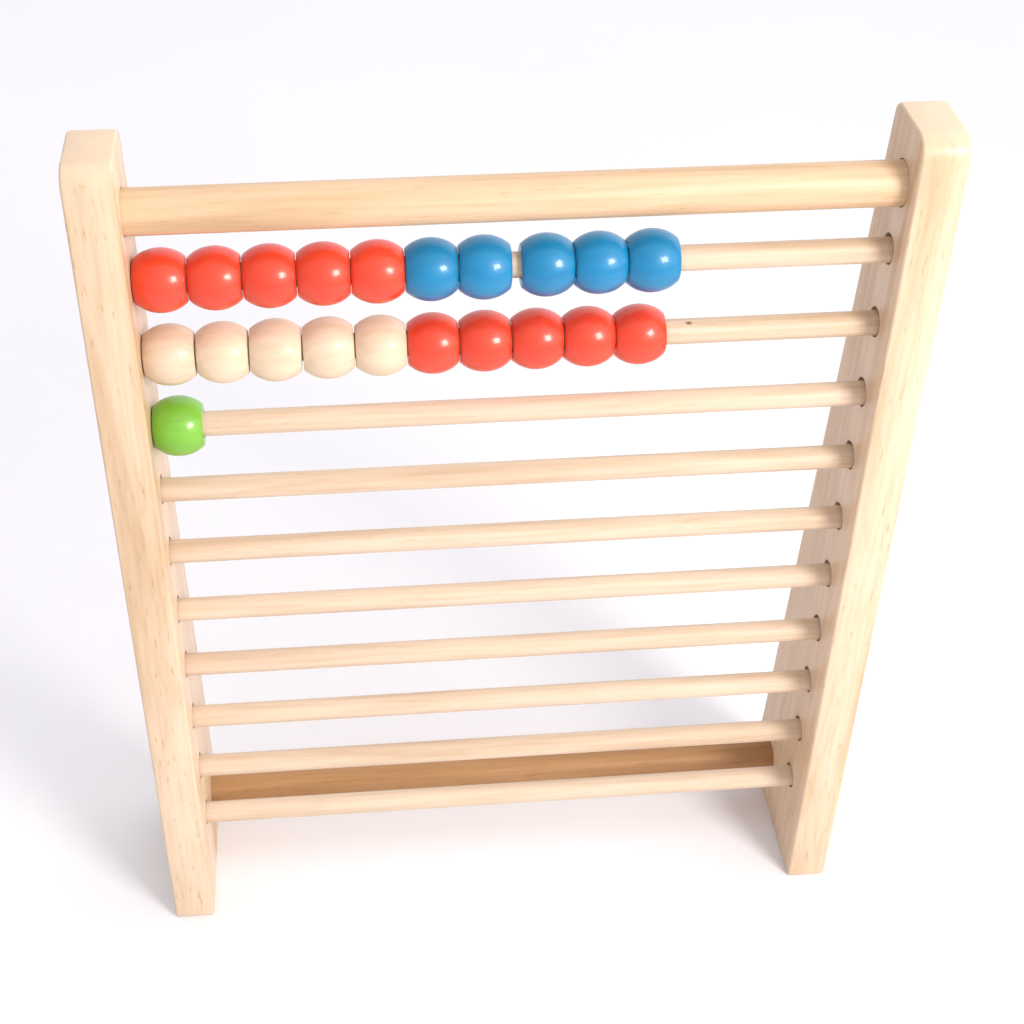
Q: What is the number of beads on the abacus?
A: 21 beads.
